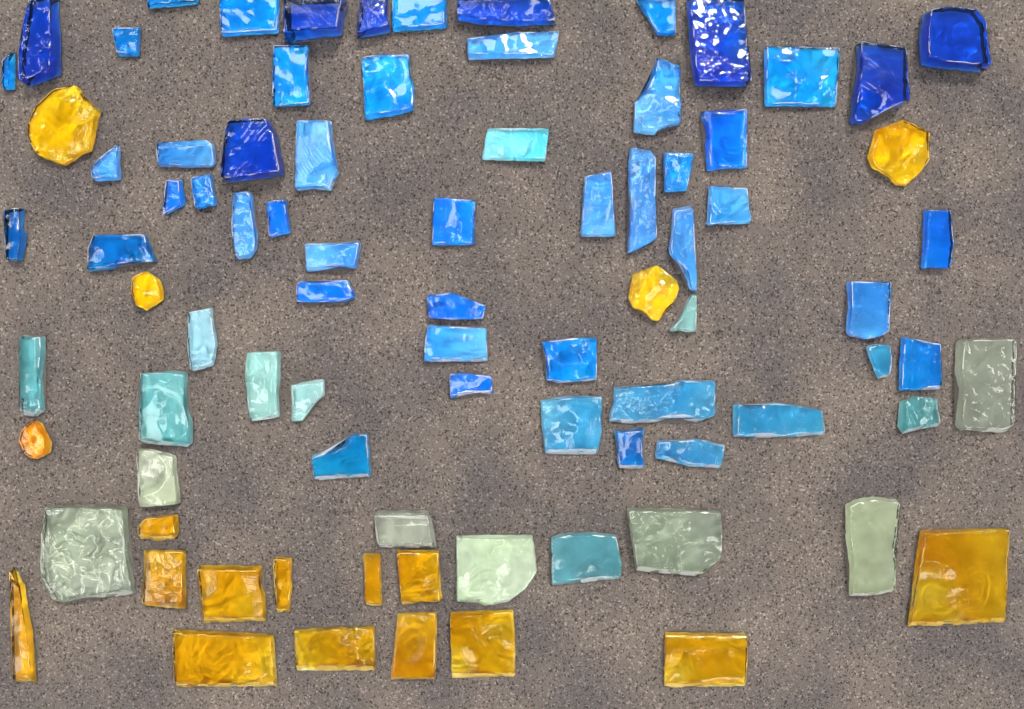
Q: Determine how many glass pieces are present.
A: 85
